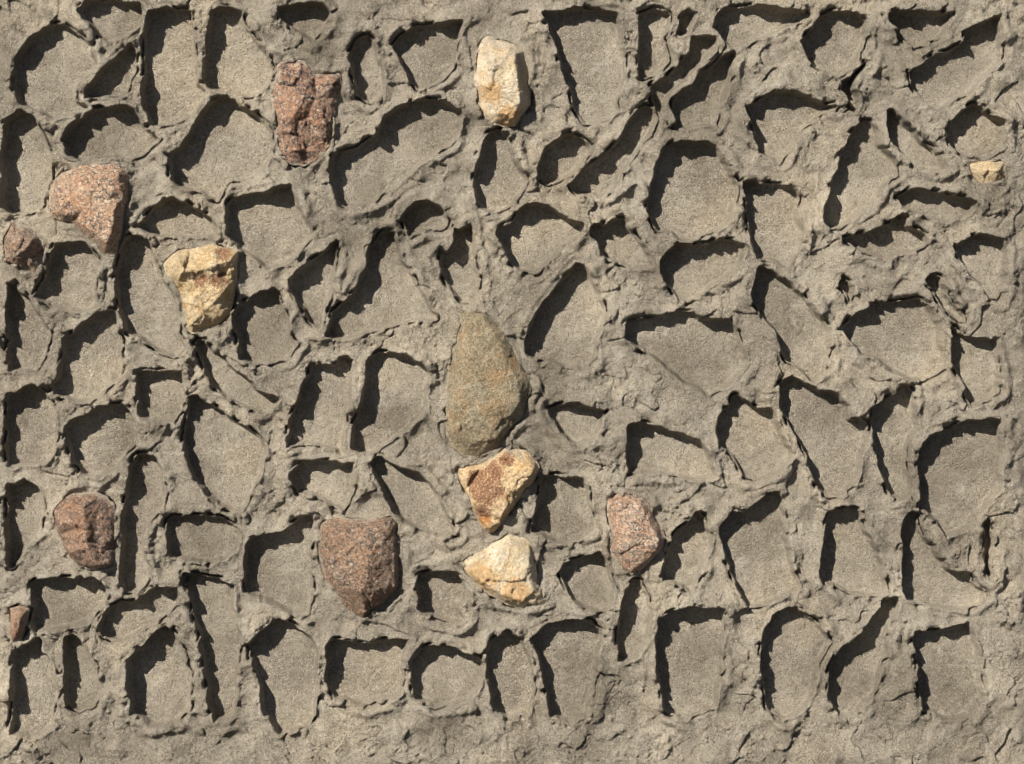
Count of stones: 13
